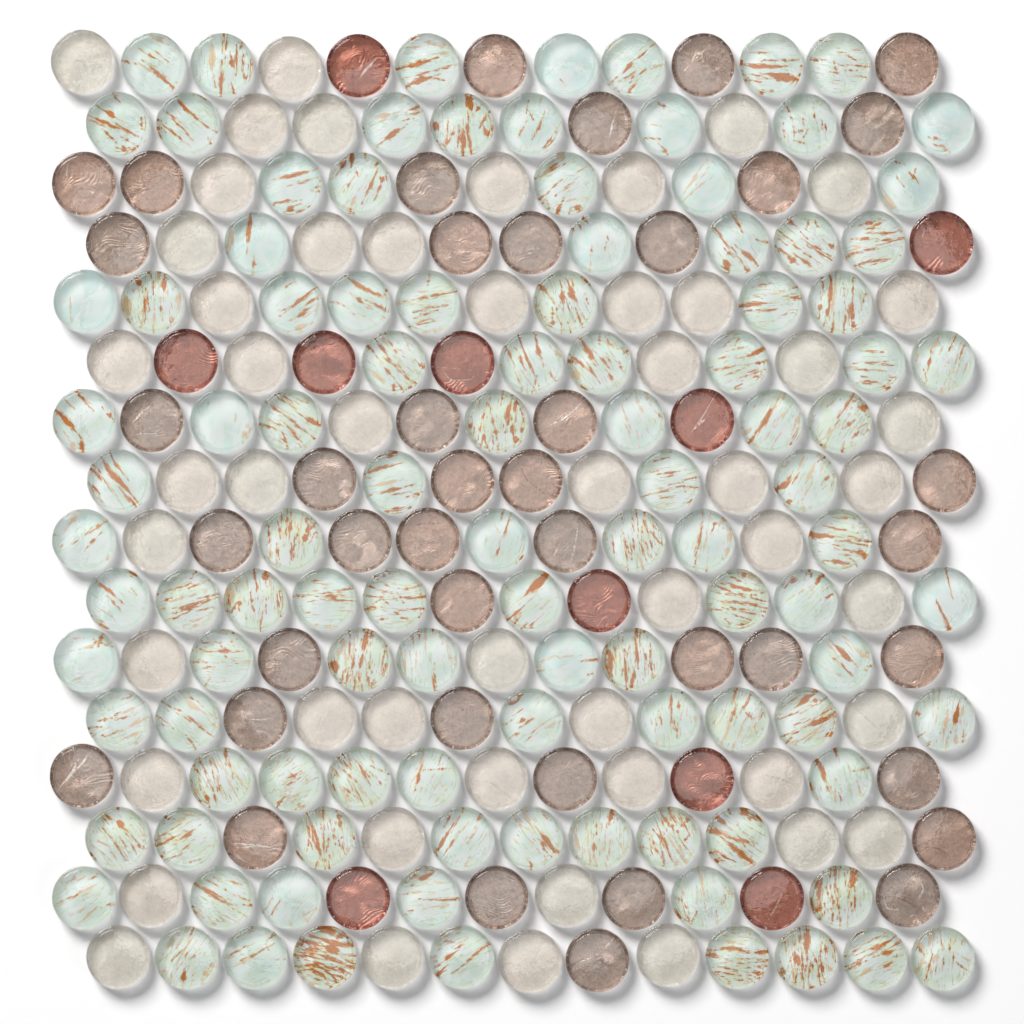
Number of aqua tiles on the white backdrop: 106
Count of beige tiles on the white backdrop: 51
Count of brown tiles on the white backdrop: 41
